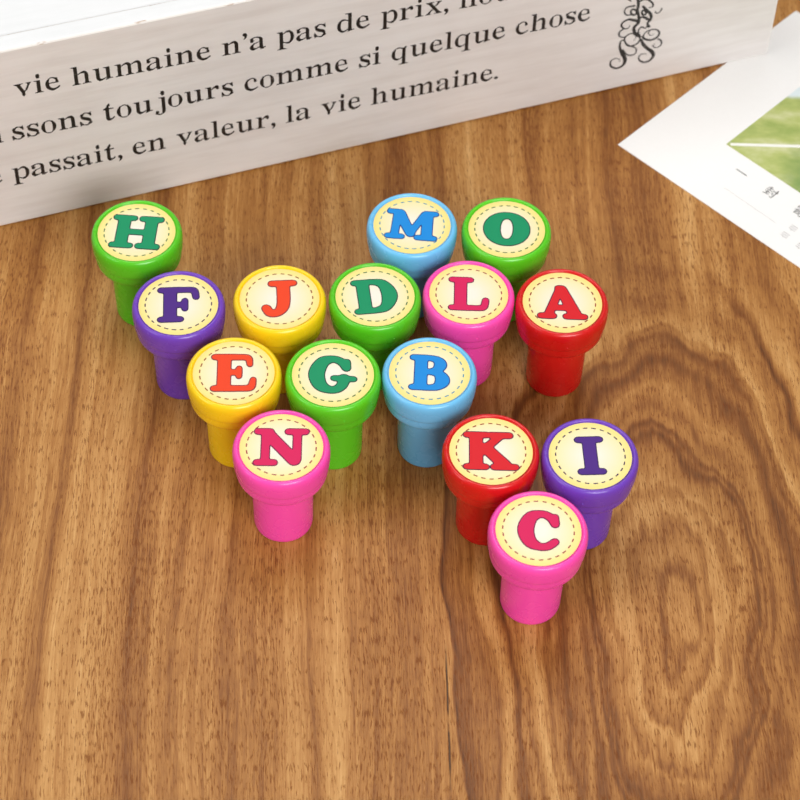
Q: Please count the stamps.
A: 15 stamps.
